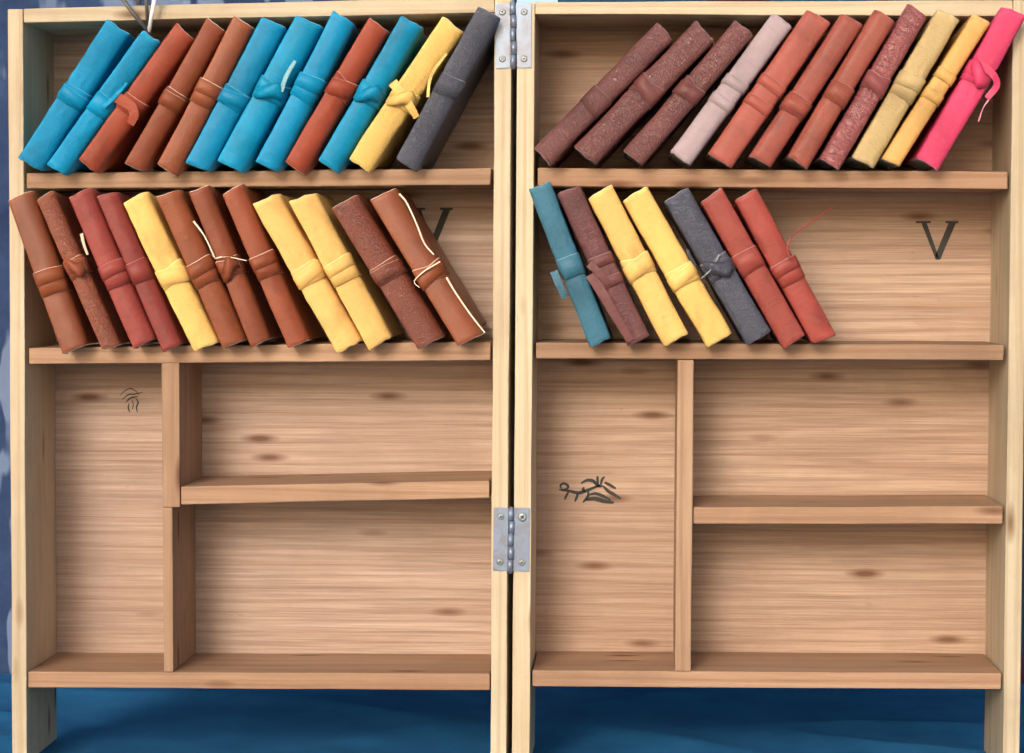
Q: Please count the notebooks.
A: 42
